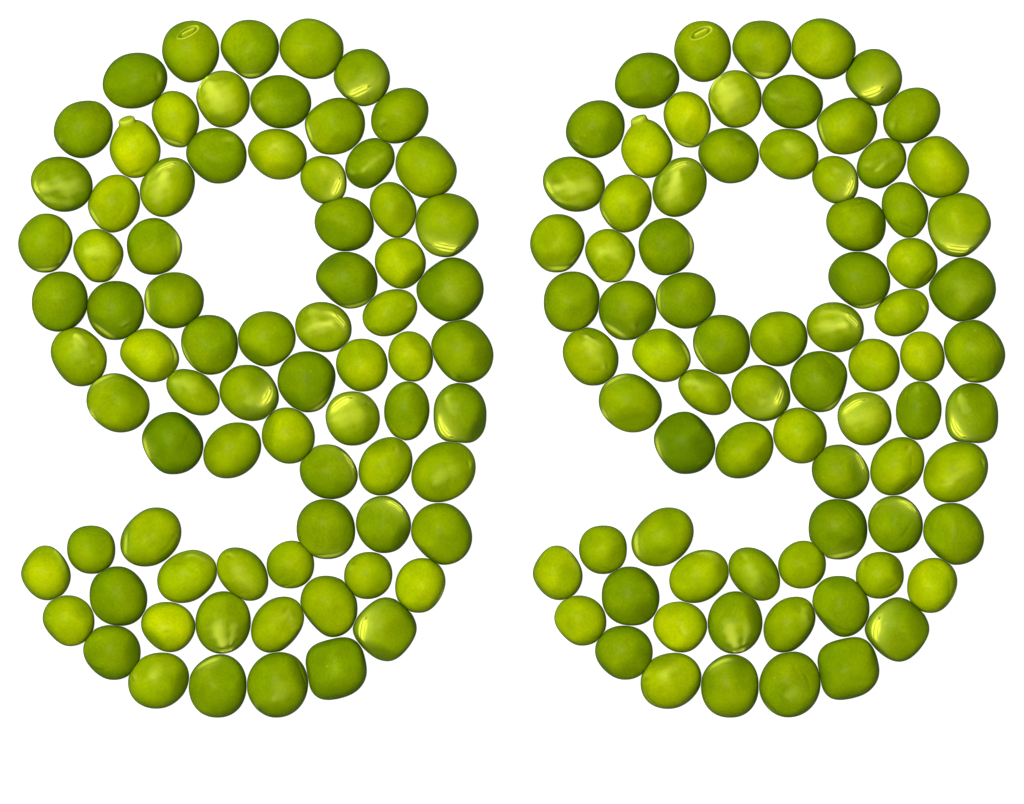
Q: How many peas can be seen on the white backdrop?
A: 154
